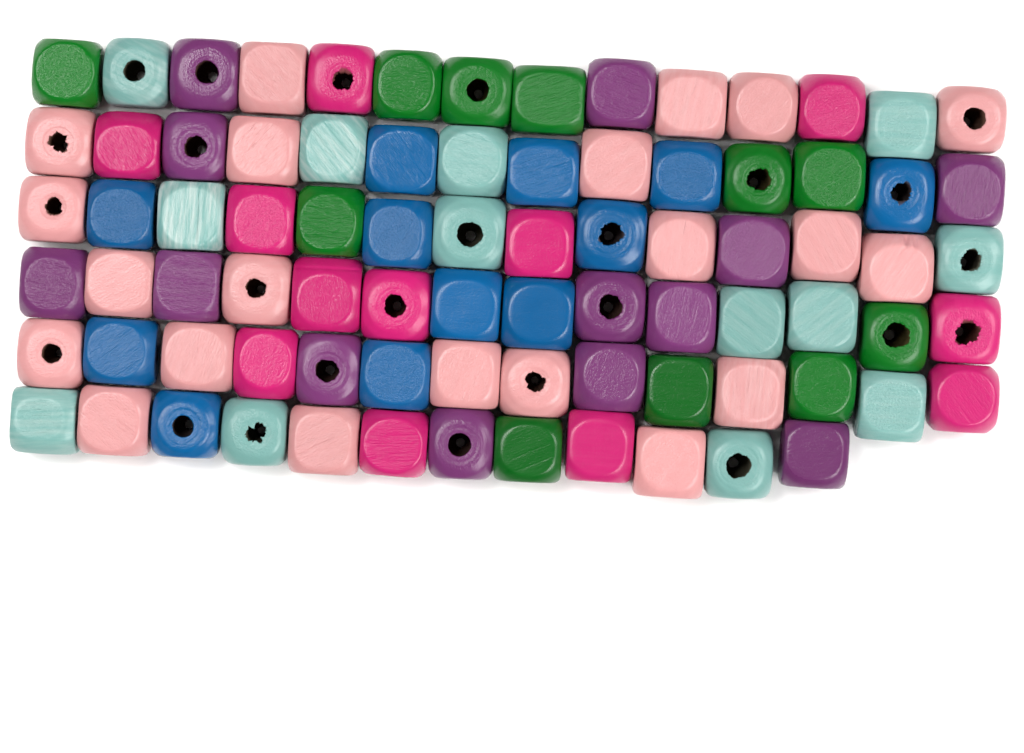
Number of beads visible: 82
